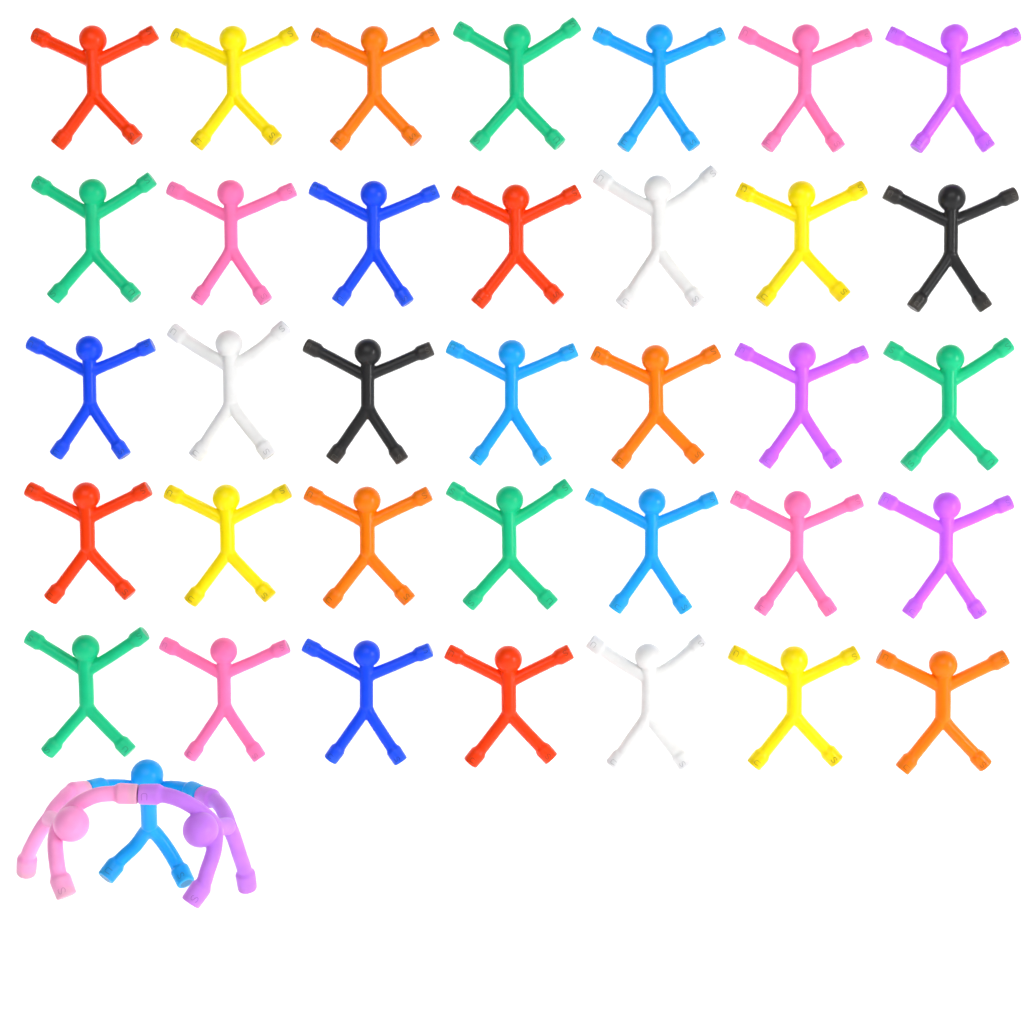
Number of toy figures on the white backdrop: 38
